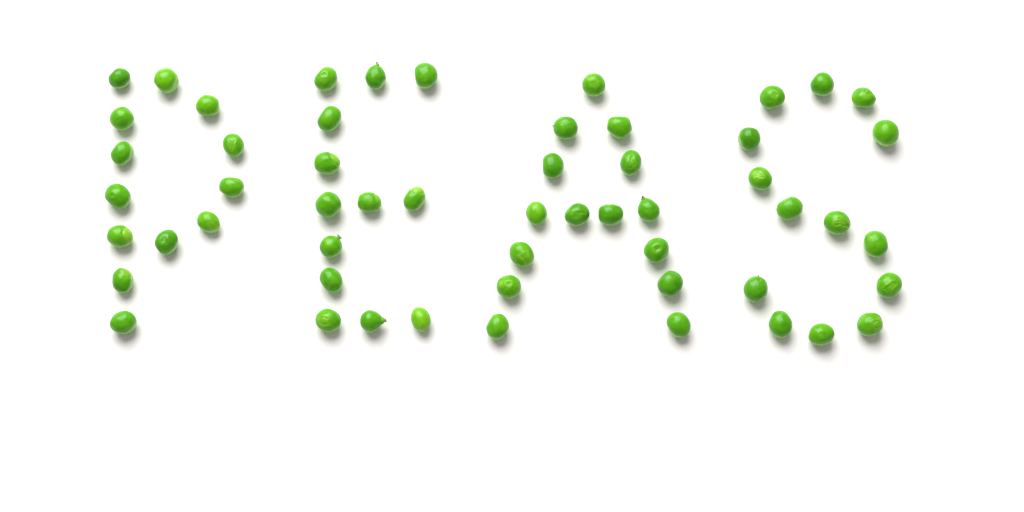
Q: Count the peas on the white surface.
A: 55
